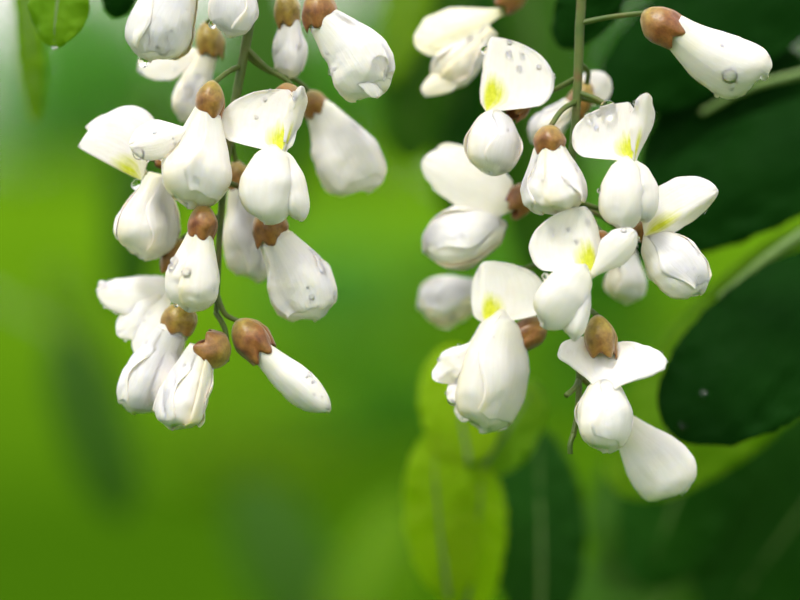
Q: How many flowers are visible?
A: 30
